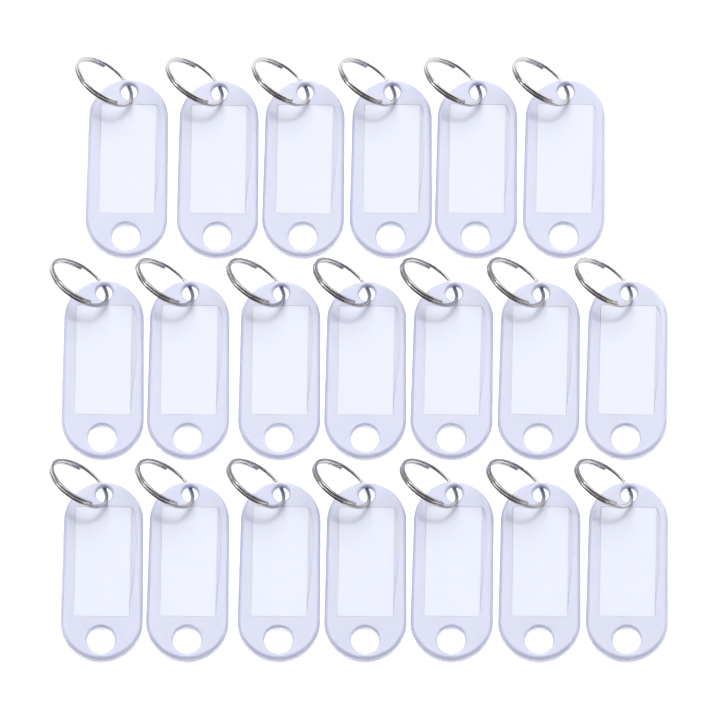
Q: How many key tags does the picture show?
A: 20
